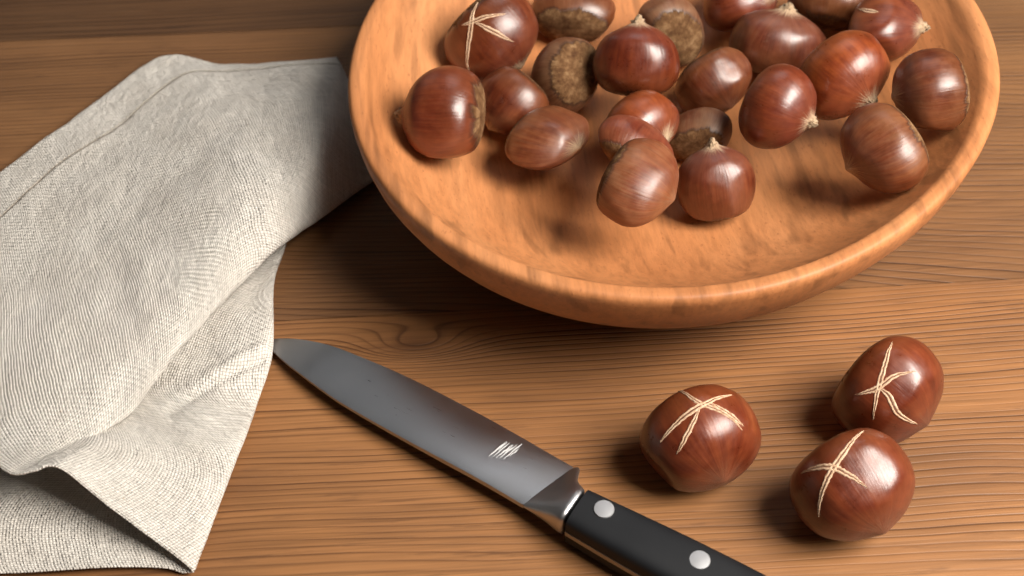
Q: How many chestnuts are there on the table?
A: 25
